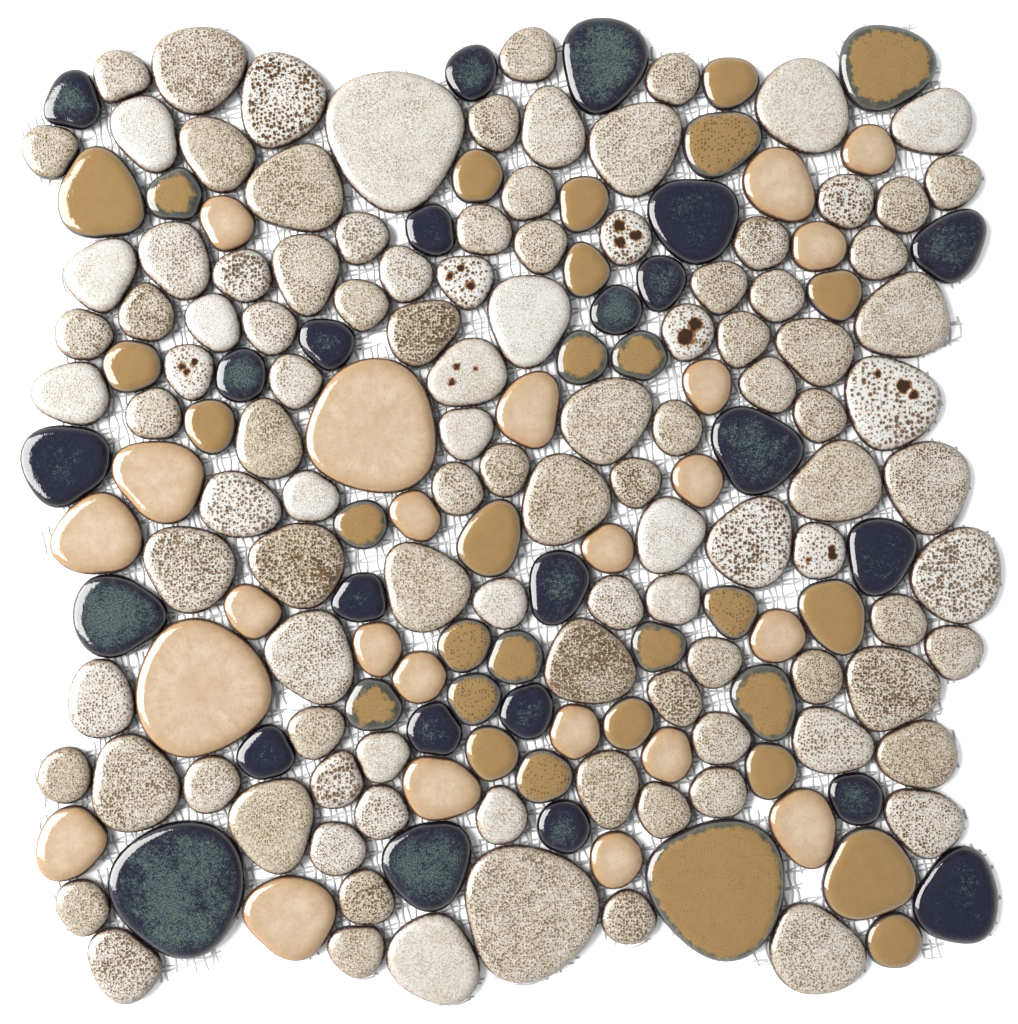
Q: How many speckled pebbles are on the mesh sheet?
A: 108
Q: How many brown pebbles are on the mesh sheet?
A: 30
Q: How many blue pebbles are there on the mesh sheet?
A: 24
